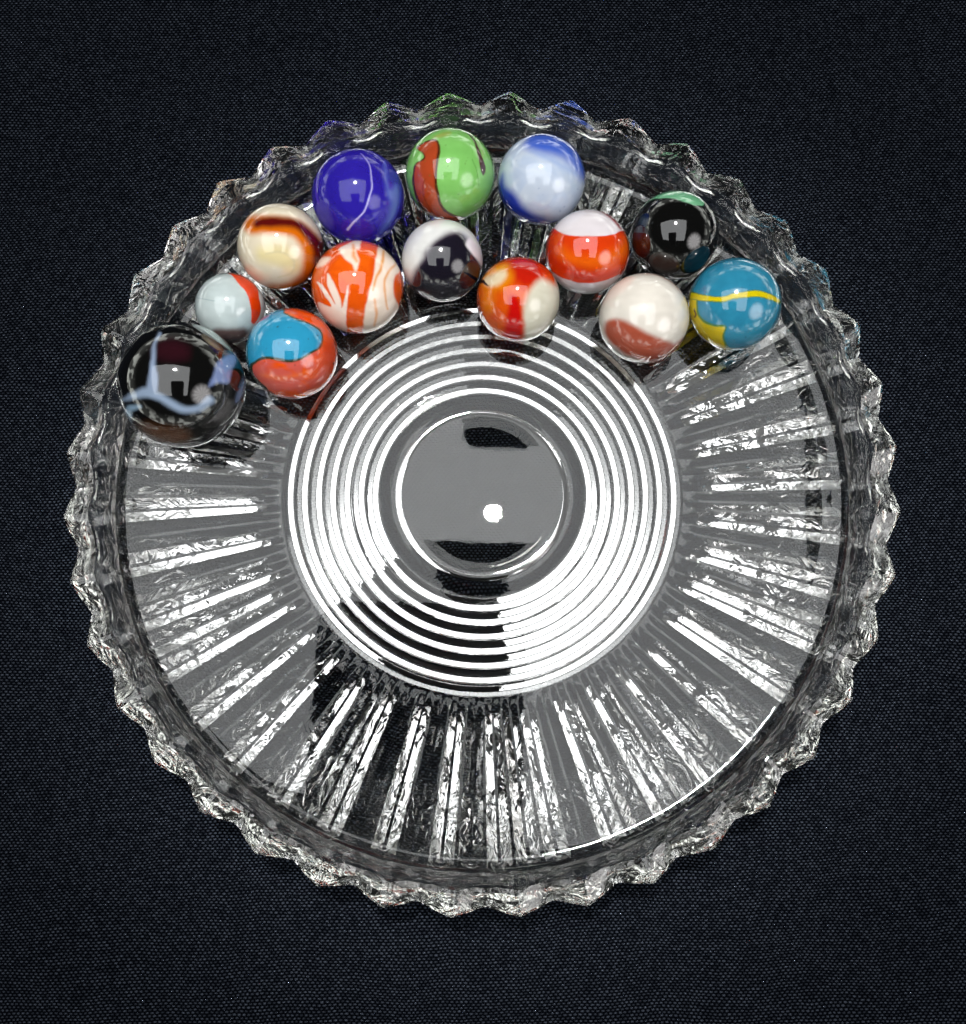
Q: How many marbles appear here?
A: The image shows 14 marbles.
